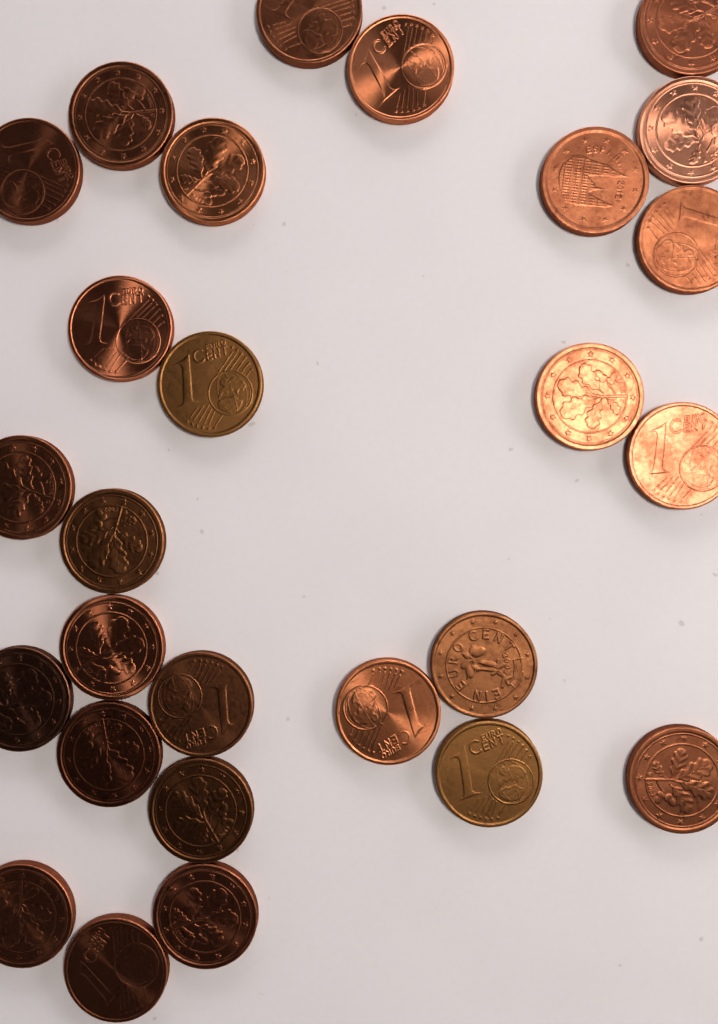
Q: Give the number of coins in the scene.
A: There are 27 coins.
